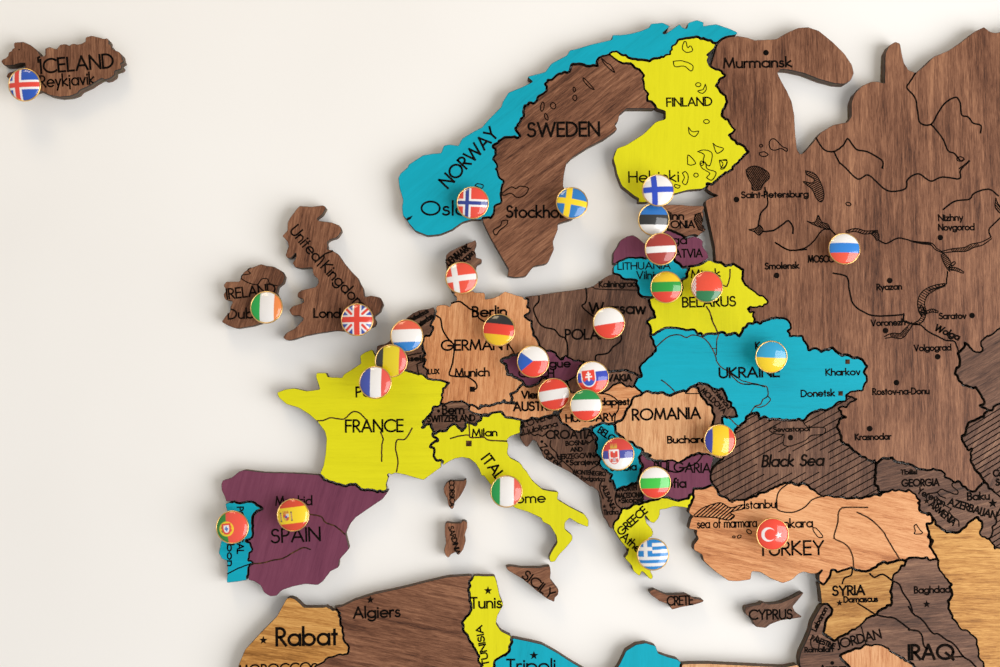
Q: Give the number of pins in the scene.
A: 30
